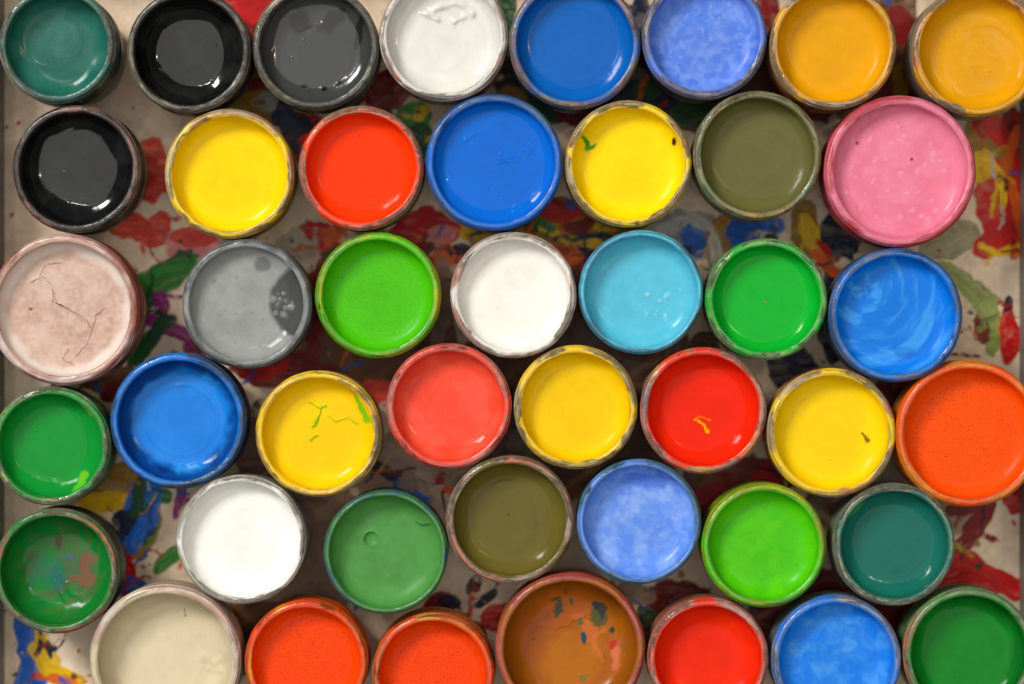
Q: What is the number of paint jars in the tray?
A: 44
